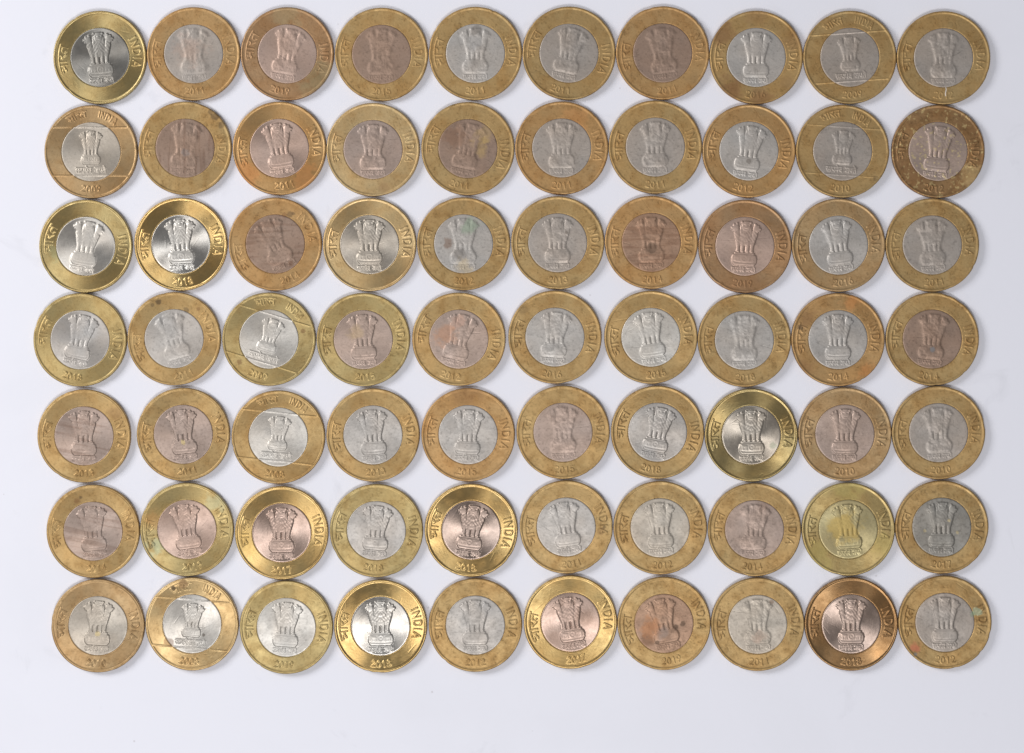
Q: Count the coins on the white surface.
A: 70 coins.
